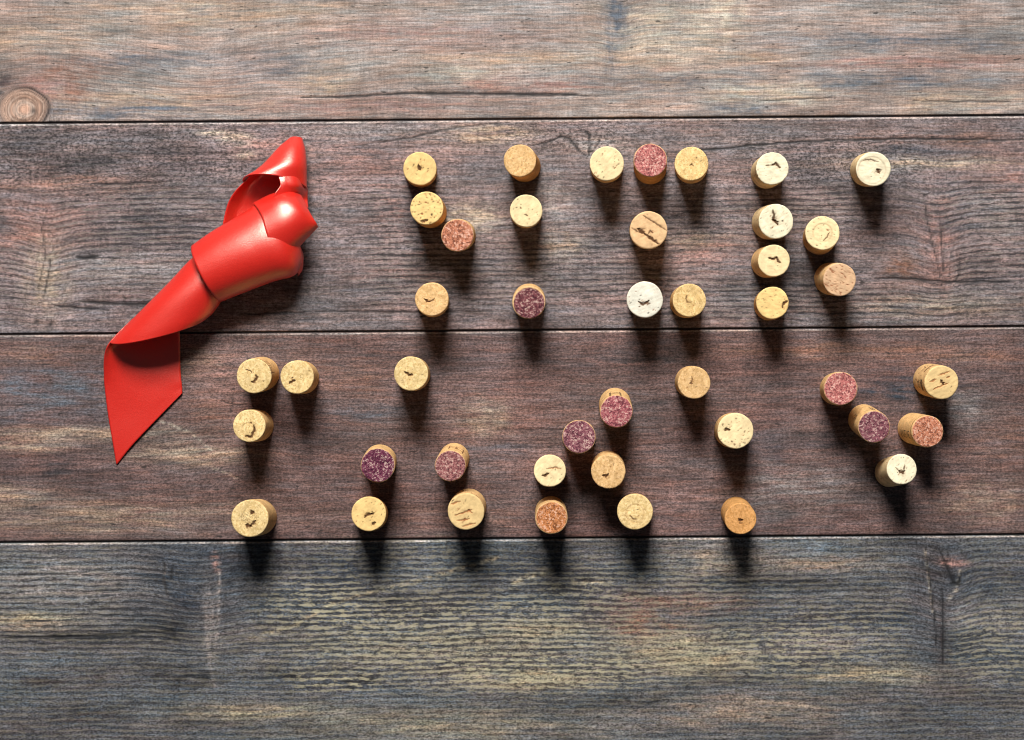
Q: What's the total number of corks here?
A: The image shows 43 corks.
